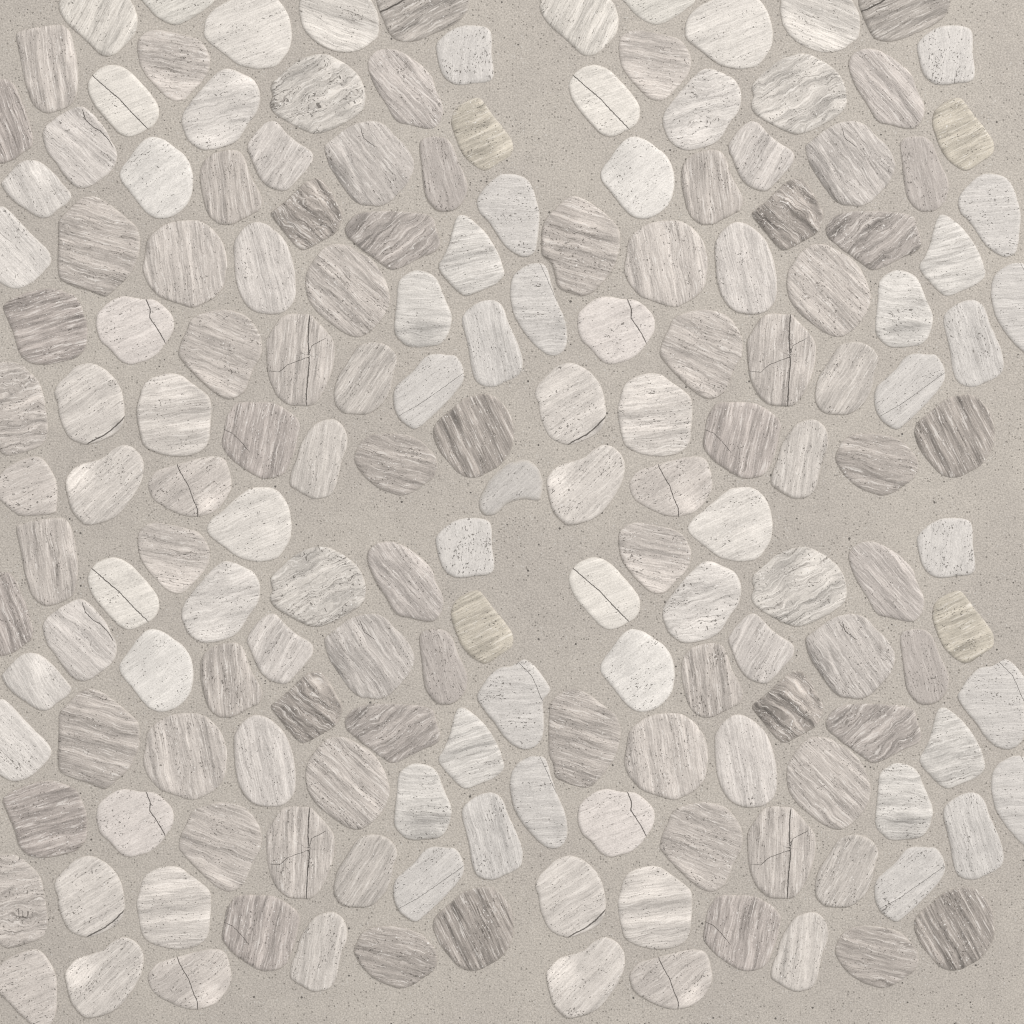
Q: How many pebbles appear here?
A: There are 173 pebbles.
